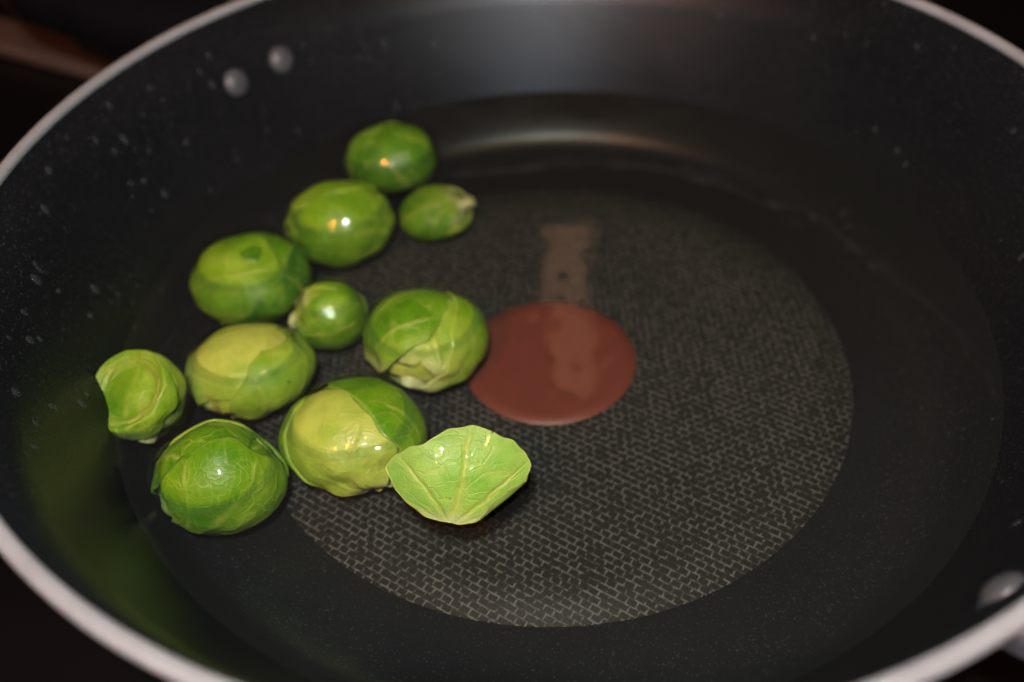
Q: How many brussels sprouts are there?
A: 10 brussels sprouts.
